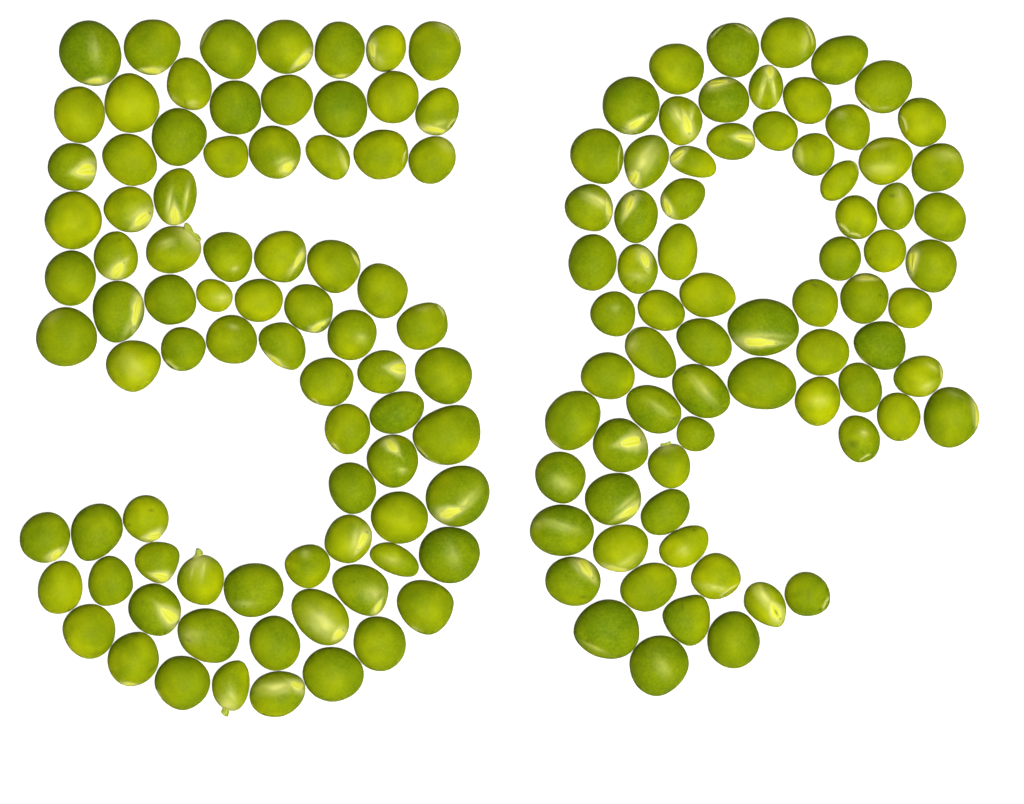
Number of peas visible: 153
